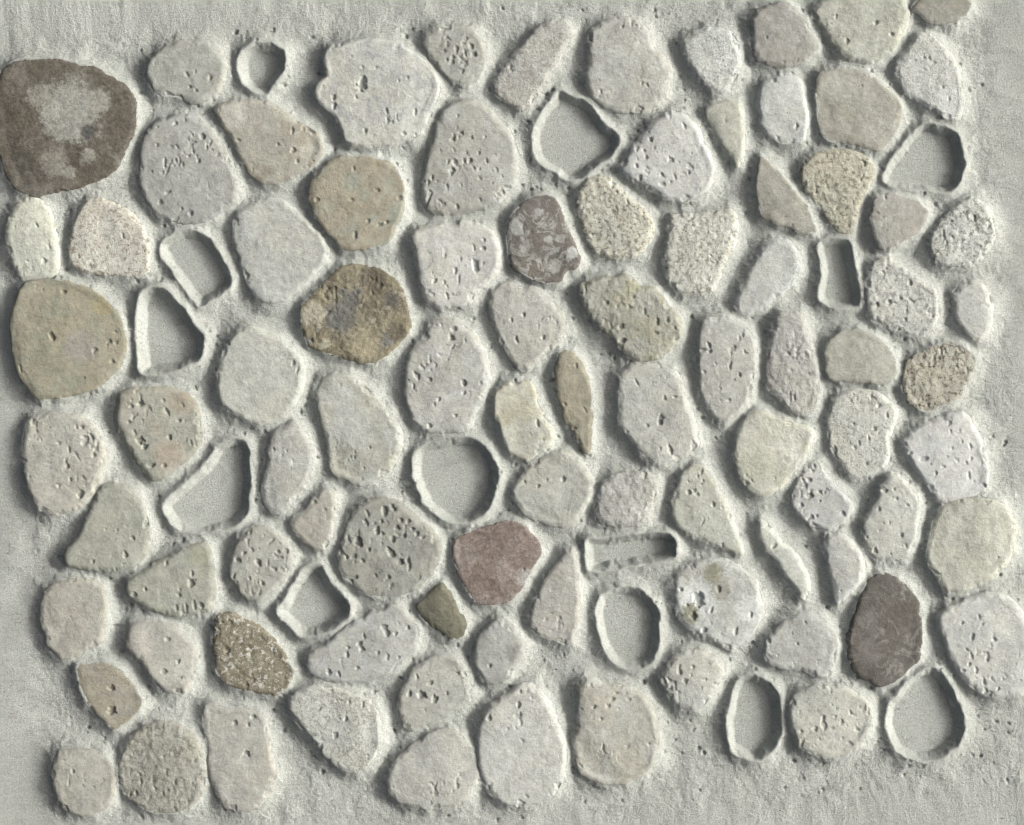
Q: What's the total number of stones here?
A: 89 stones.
